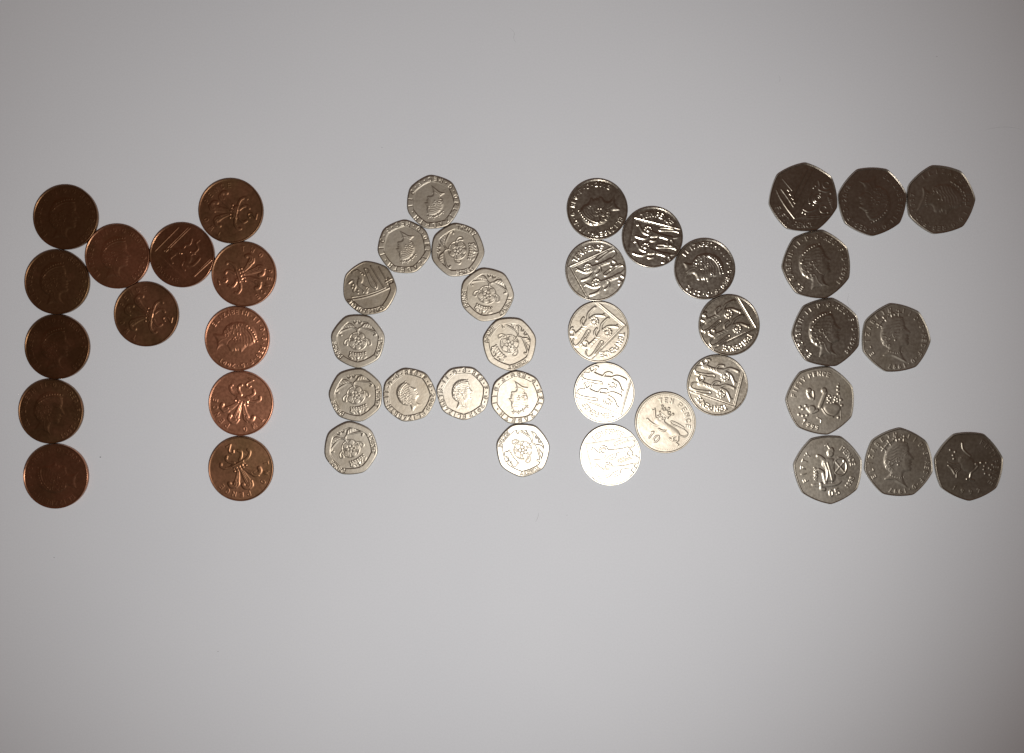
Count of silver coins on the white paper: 33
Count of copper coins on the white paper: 13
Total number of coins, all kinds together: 46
